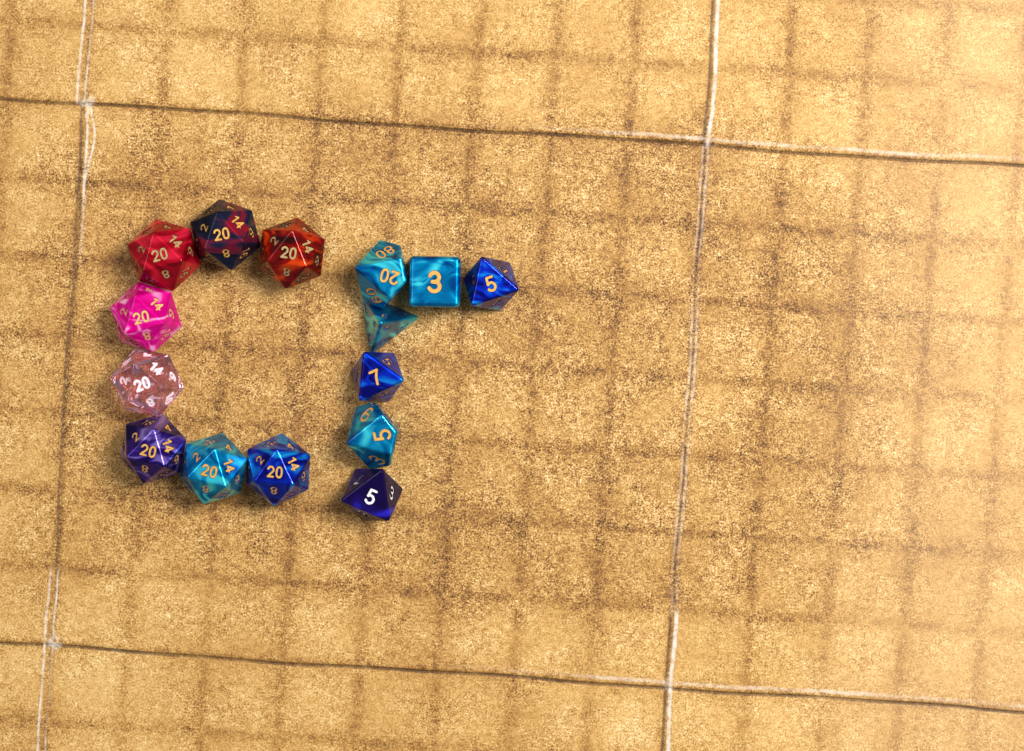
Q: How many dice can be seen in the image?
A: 15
